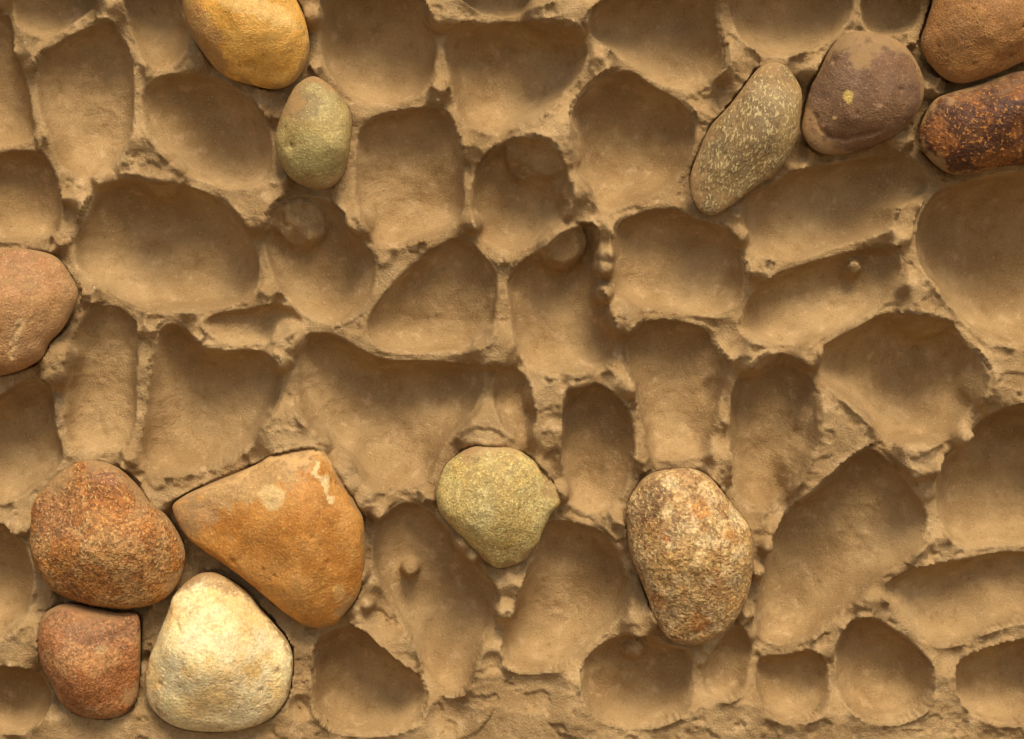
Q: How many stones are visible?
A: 13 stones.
